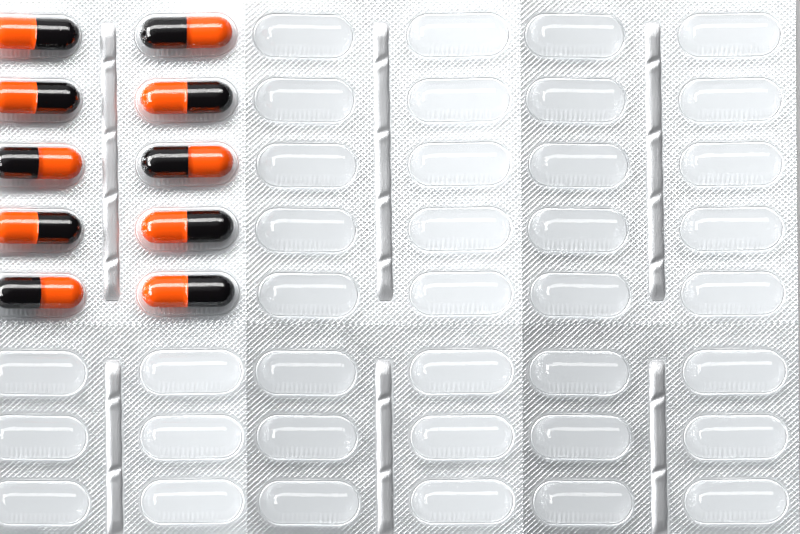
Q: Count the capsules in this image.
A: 10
